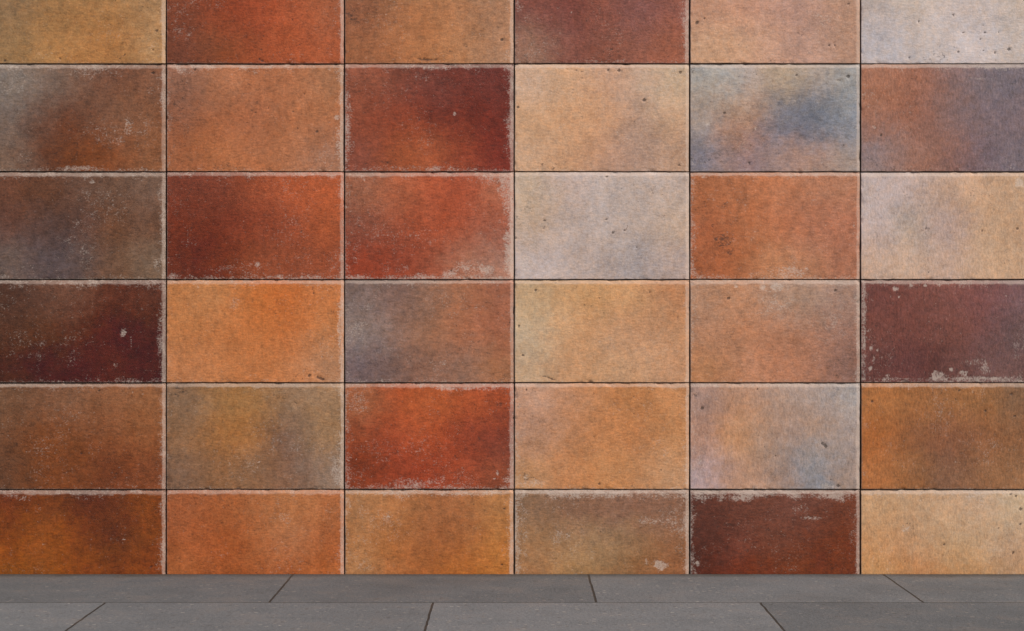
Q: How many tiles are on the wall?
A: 36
